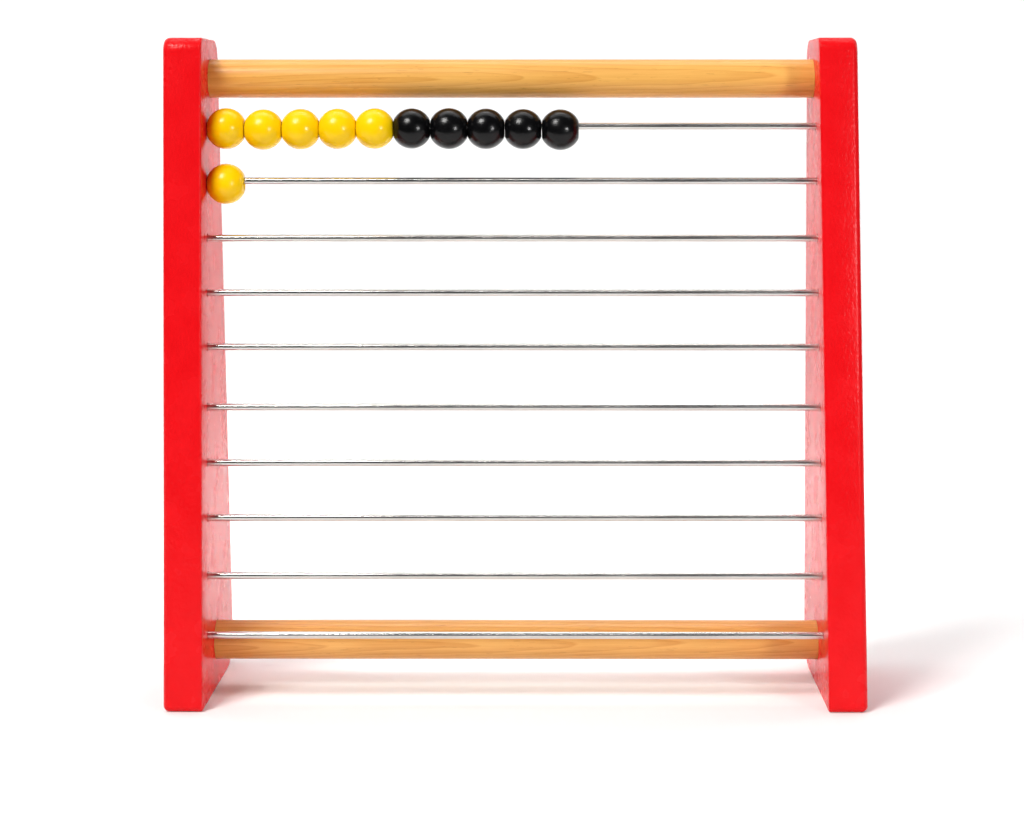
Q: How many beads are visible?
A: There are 11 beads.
